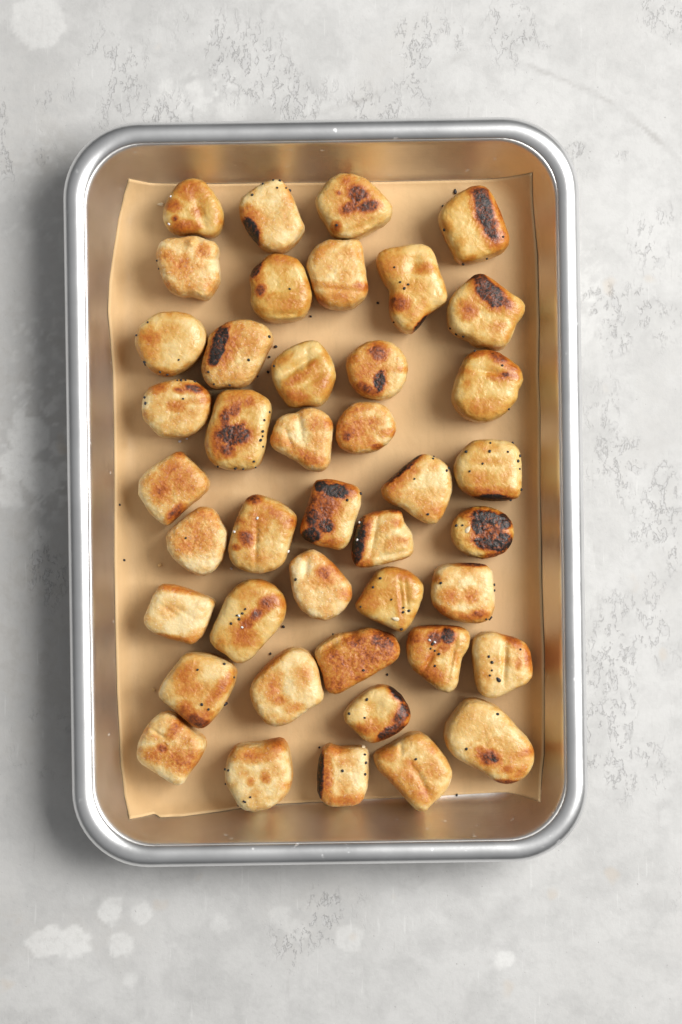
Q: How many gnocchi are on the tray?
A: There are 42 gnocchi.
